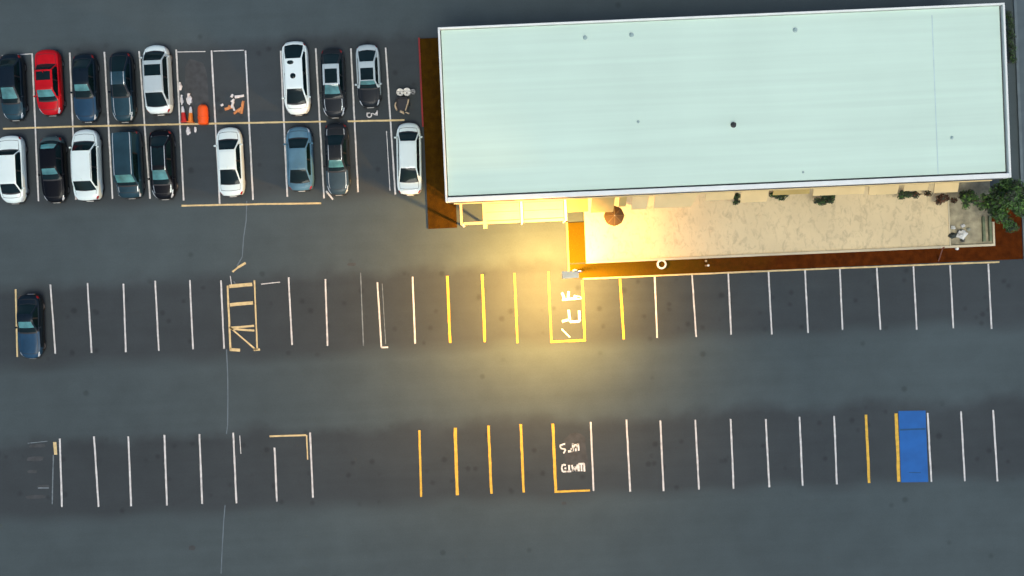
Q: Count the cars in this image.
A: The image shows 18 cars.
